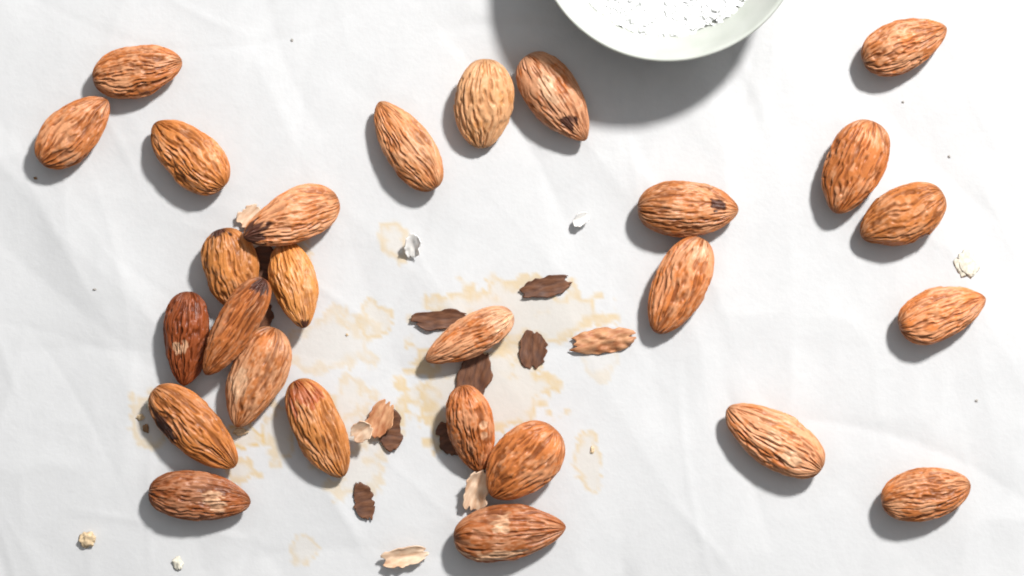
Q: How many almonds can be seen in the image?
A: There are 27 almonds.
